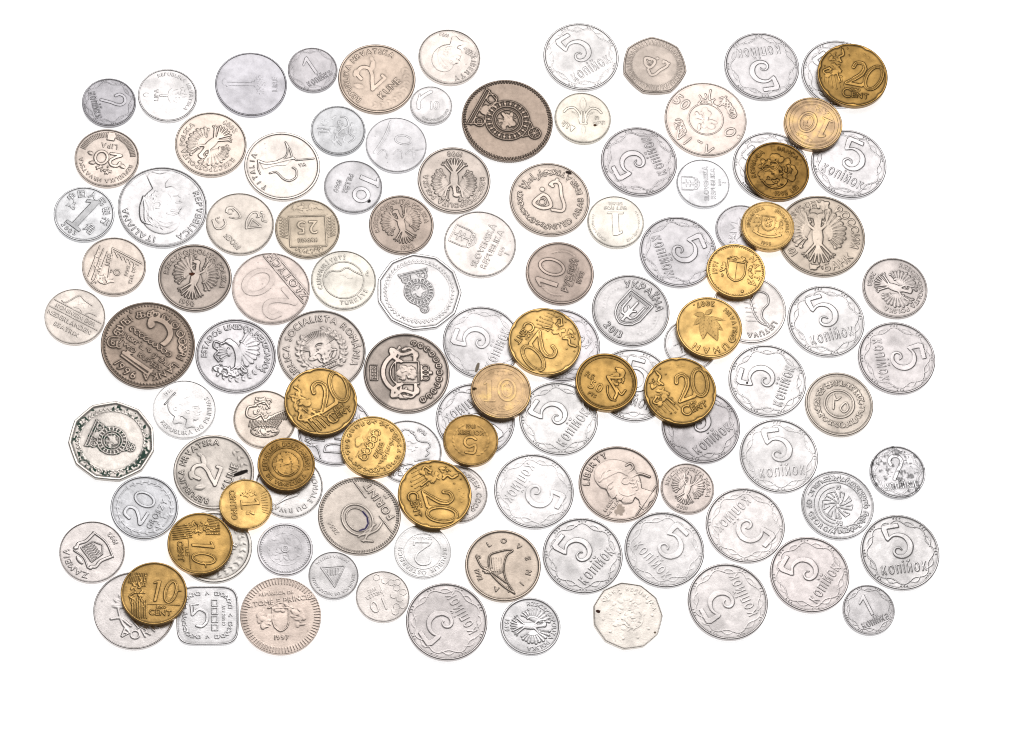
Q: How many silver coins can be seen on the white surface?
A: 97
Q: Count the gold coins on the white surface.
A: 18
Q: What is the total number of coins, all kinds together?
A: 115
